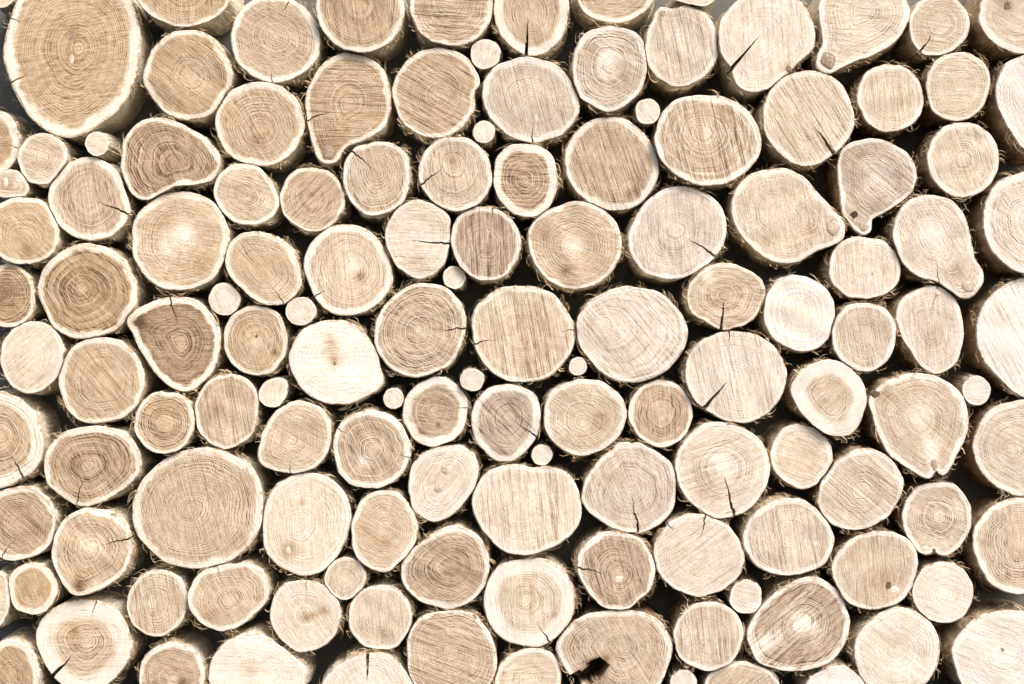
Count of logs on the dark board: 135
